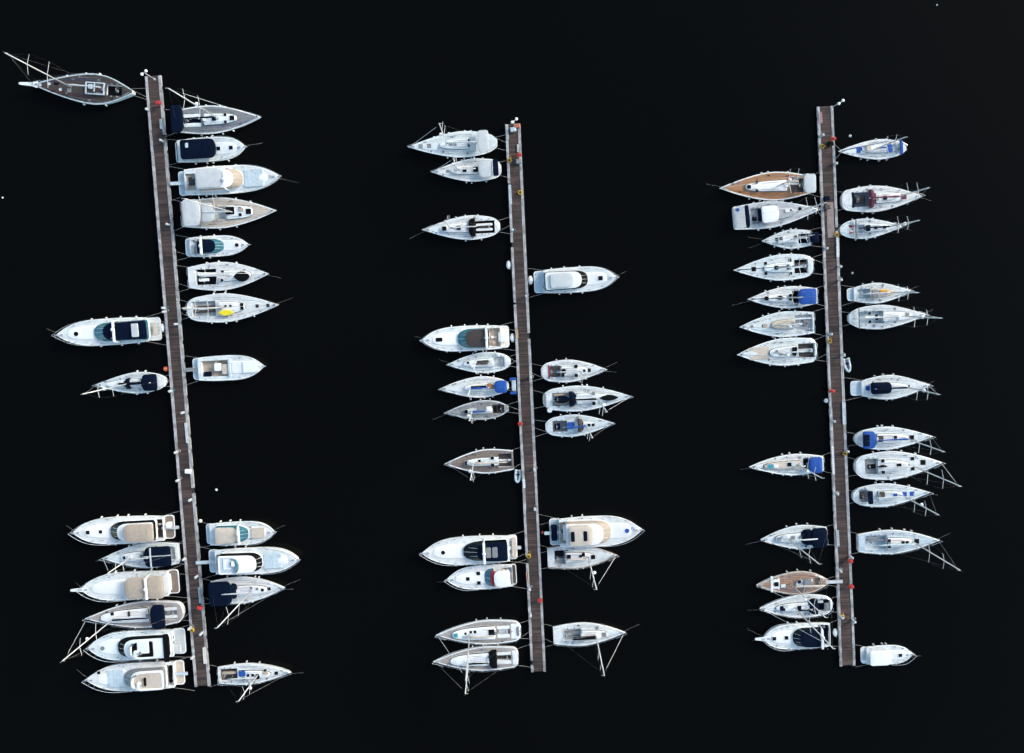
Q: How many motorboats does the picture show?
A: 18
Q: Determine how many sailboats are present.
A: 45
